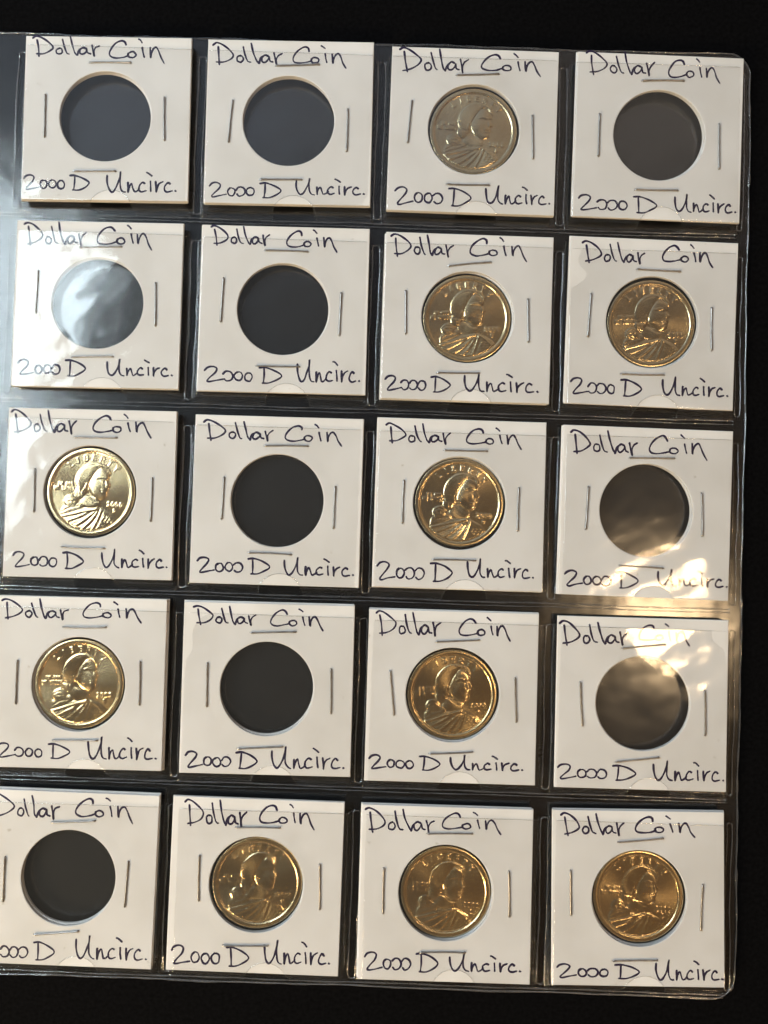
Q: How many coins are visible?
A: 10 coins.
